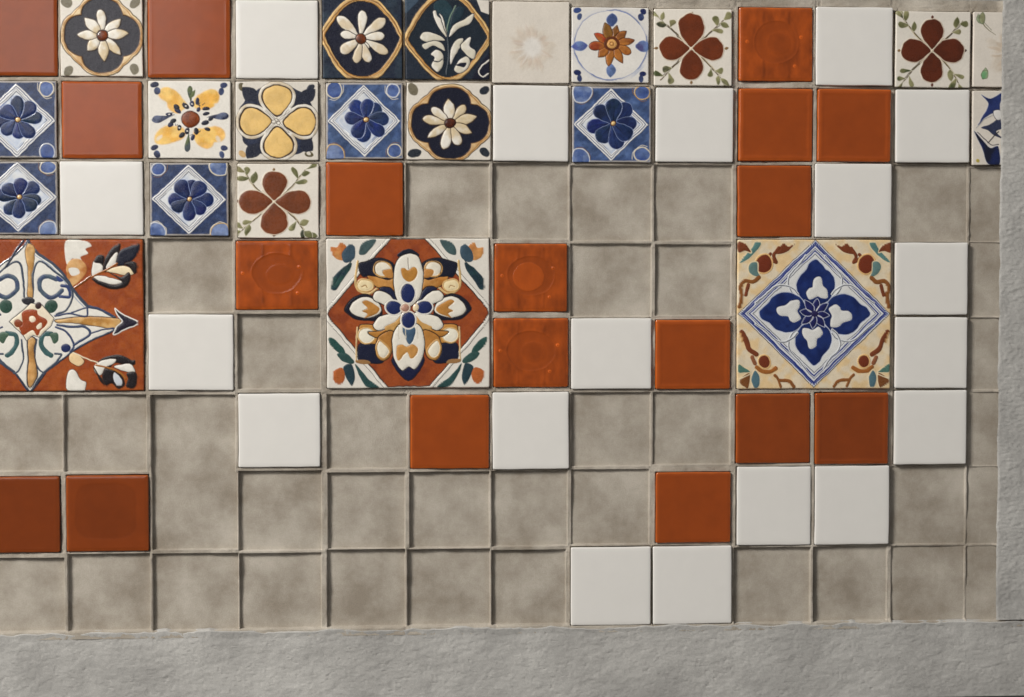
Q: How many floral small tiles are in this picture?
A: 18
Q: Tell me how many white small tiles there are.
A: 18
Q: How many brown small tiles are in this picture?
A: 18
